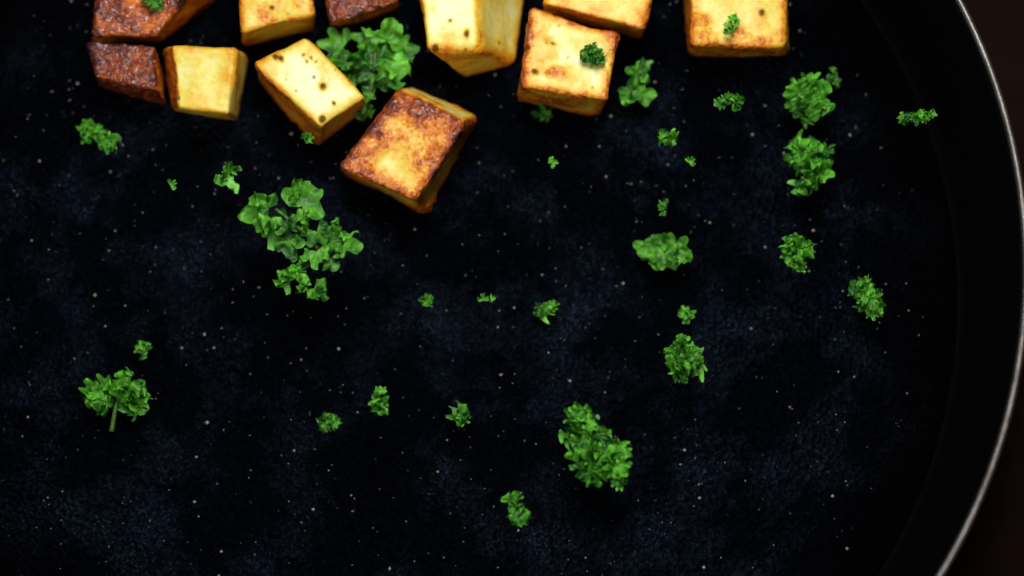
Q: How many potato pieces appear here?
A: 11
